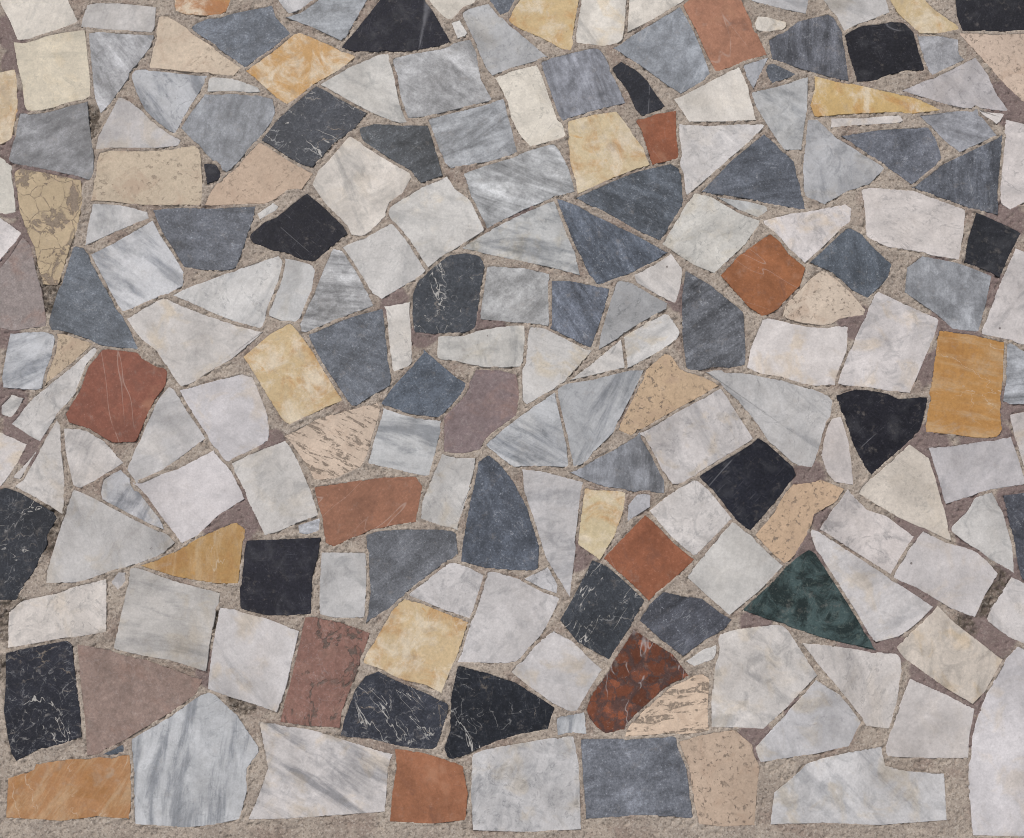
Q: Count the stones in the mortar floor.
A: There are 200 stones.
